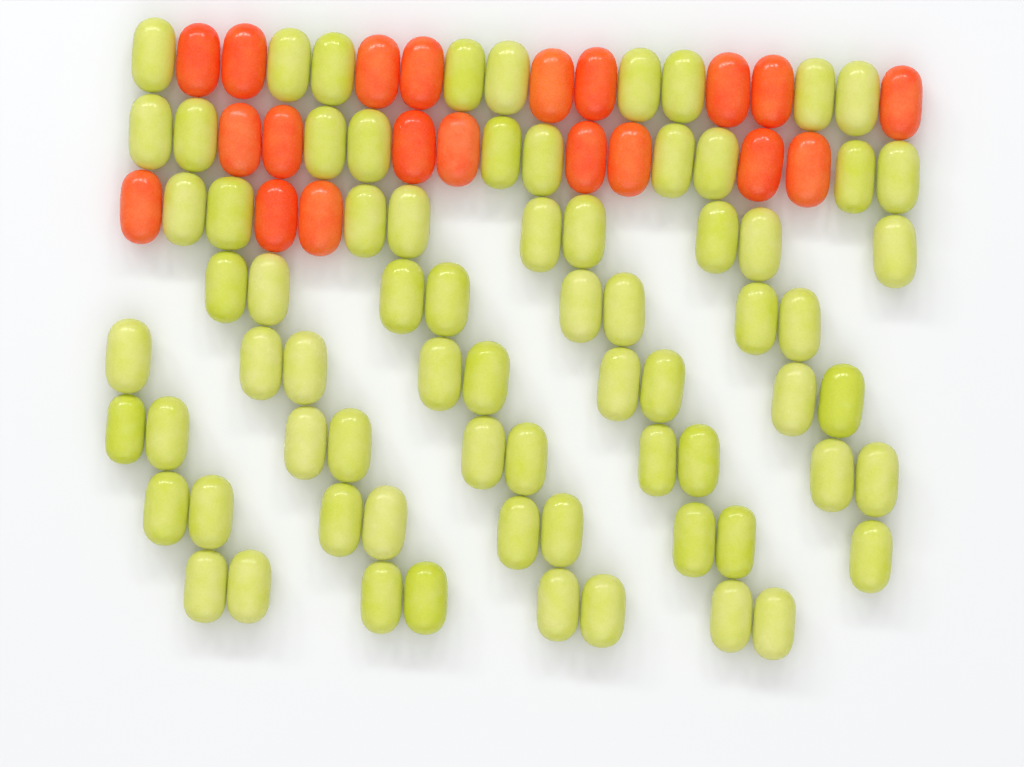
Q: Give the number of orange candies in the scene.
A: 20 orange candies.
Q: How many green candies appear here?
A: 72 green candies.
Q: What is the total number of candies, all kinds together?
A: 92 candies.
